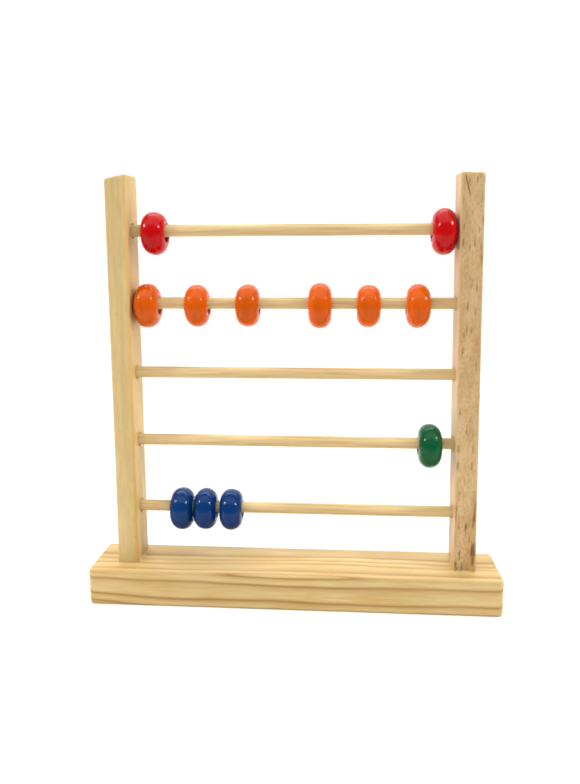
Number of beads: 12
